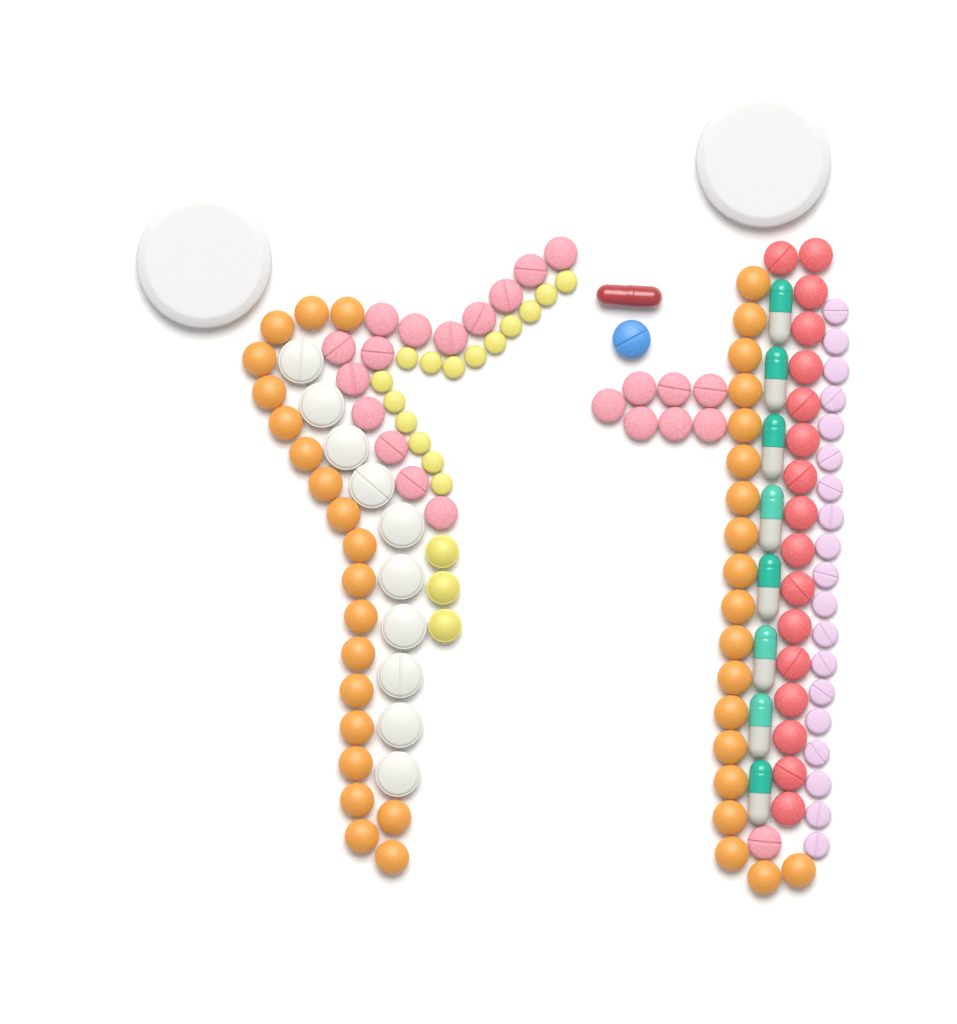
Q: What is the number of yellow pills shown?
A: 18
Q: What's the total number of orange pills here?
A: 39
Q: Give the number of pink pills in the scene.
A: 22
